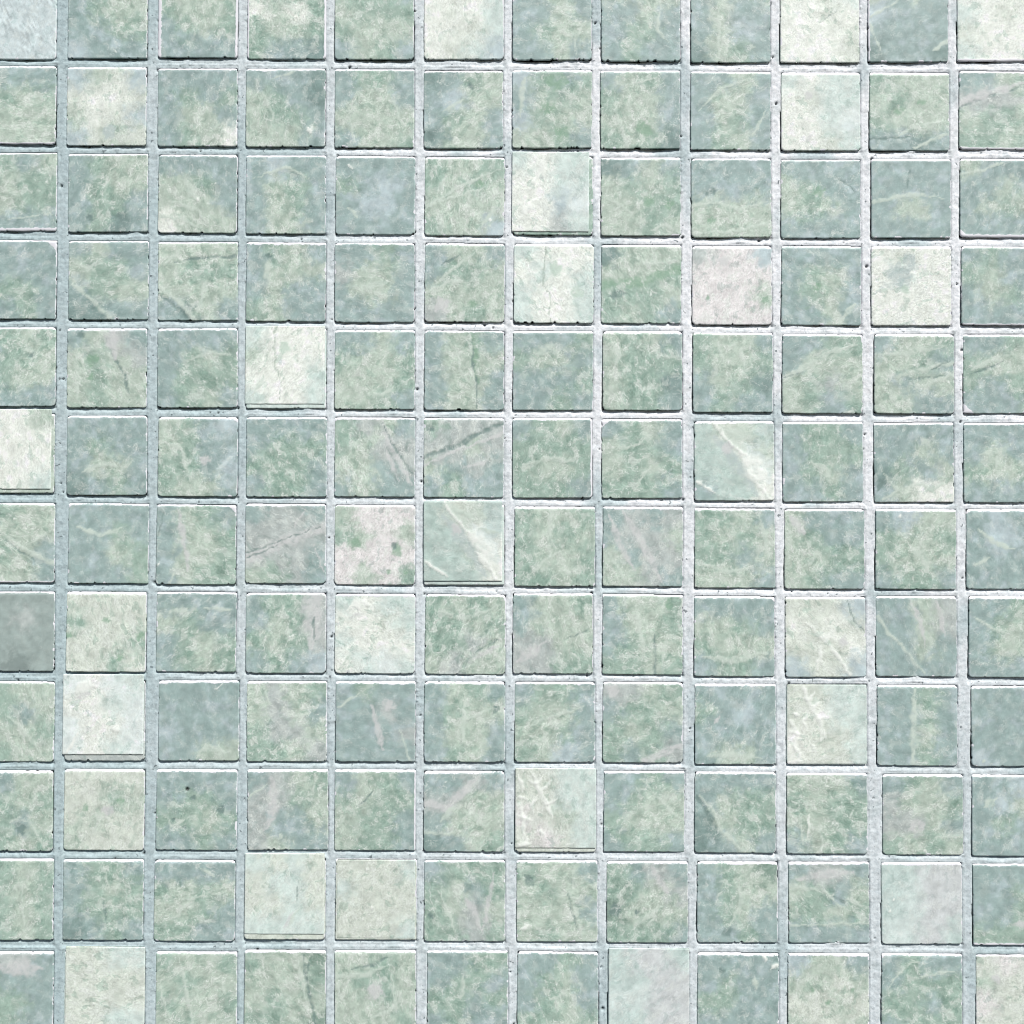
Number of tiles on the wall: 144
